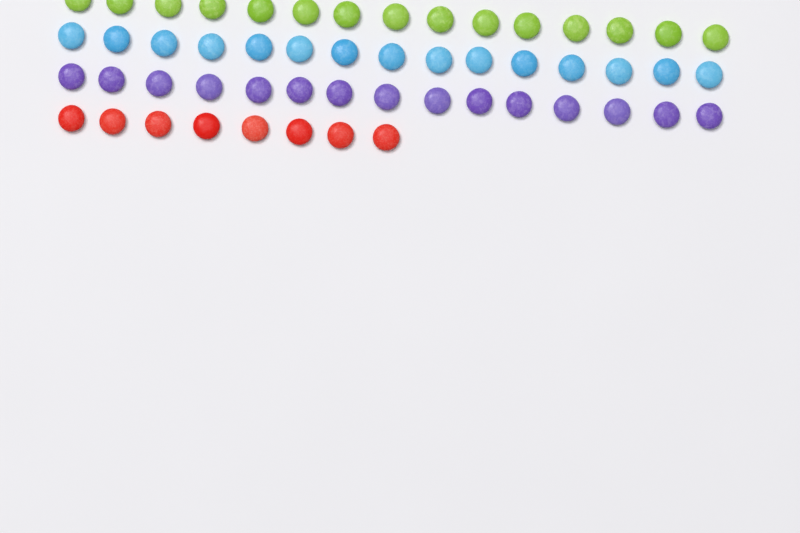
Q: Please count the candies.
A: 53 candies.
